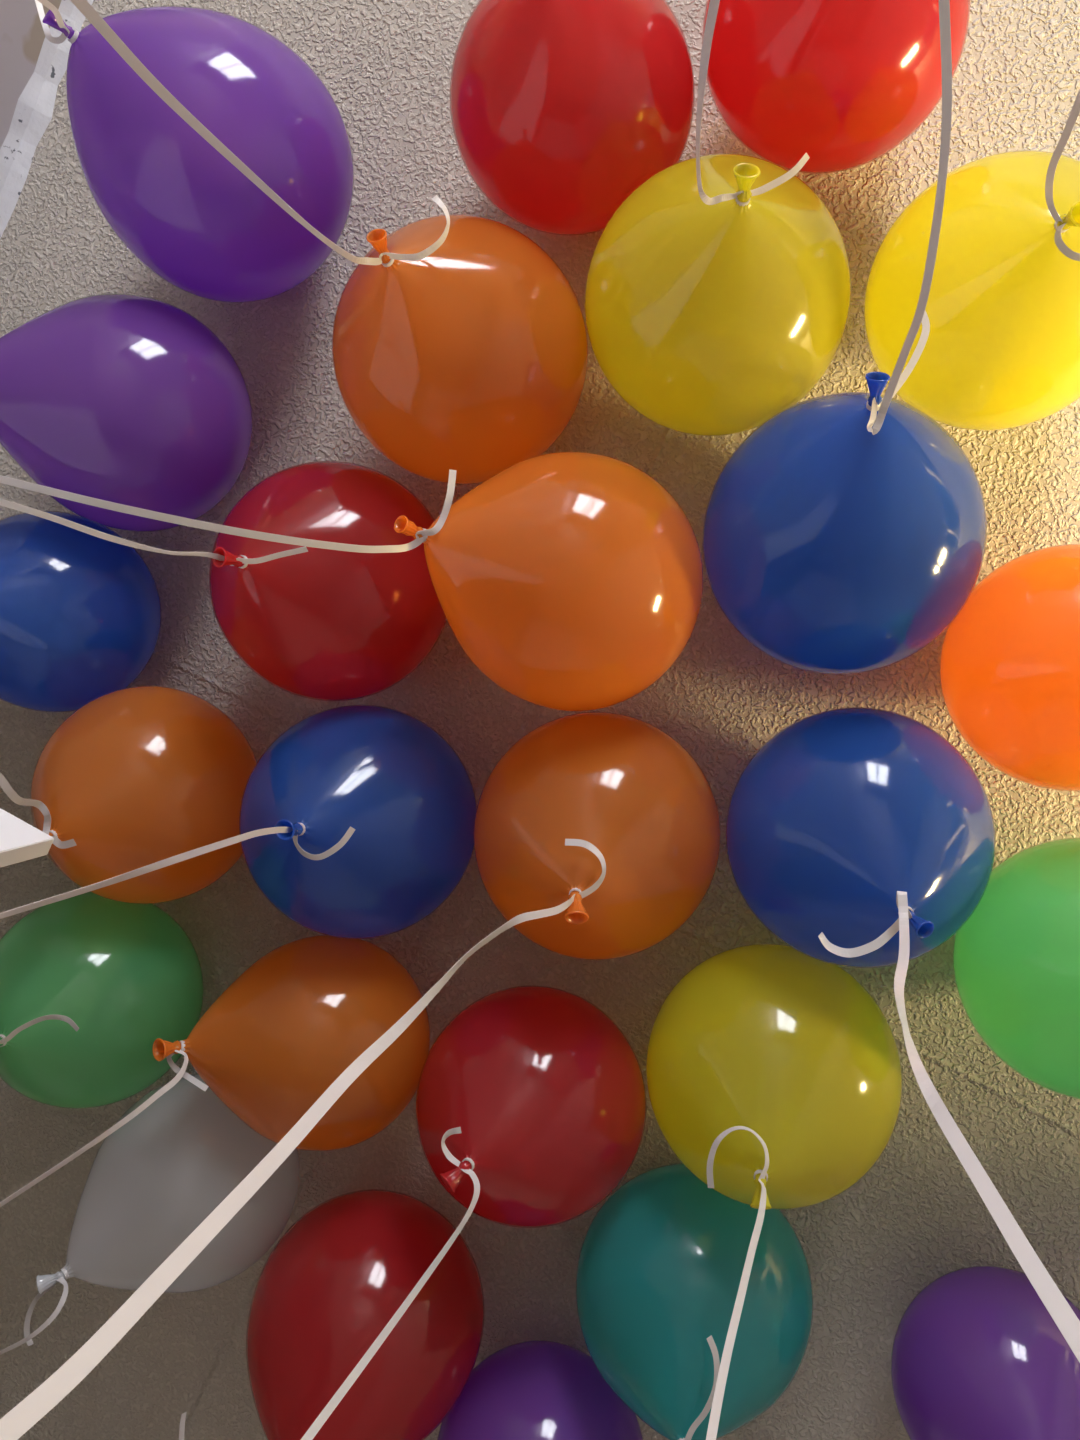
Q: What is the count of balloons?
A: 26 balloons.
